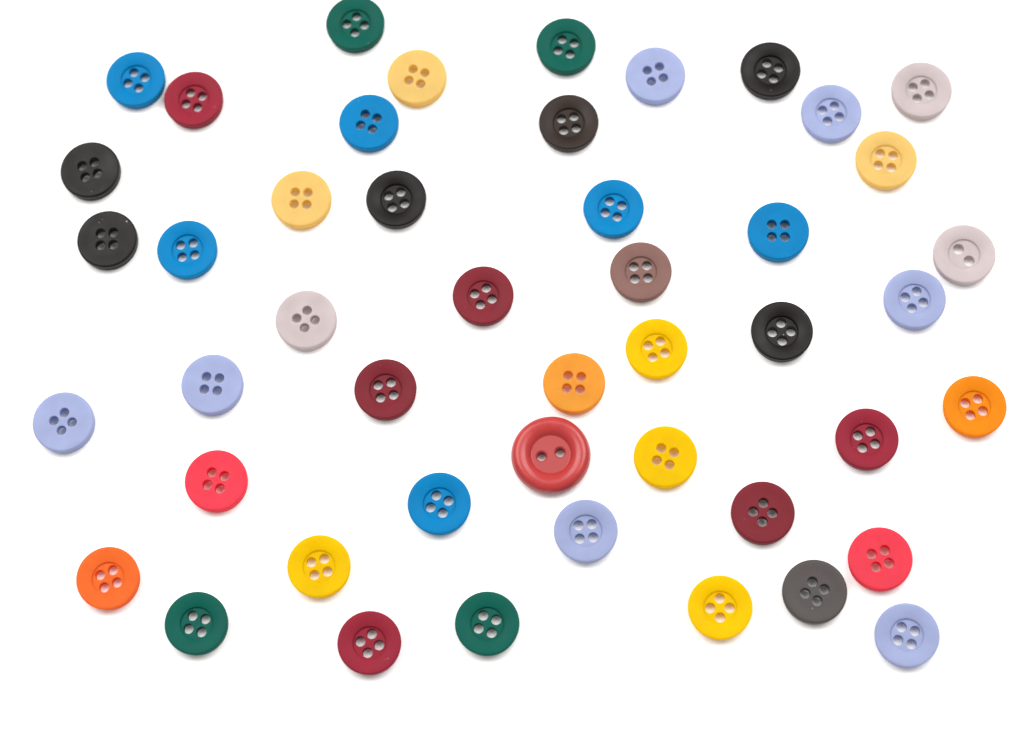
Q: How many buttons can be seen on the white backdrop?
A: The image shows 47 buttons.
